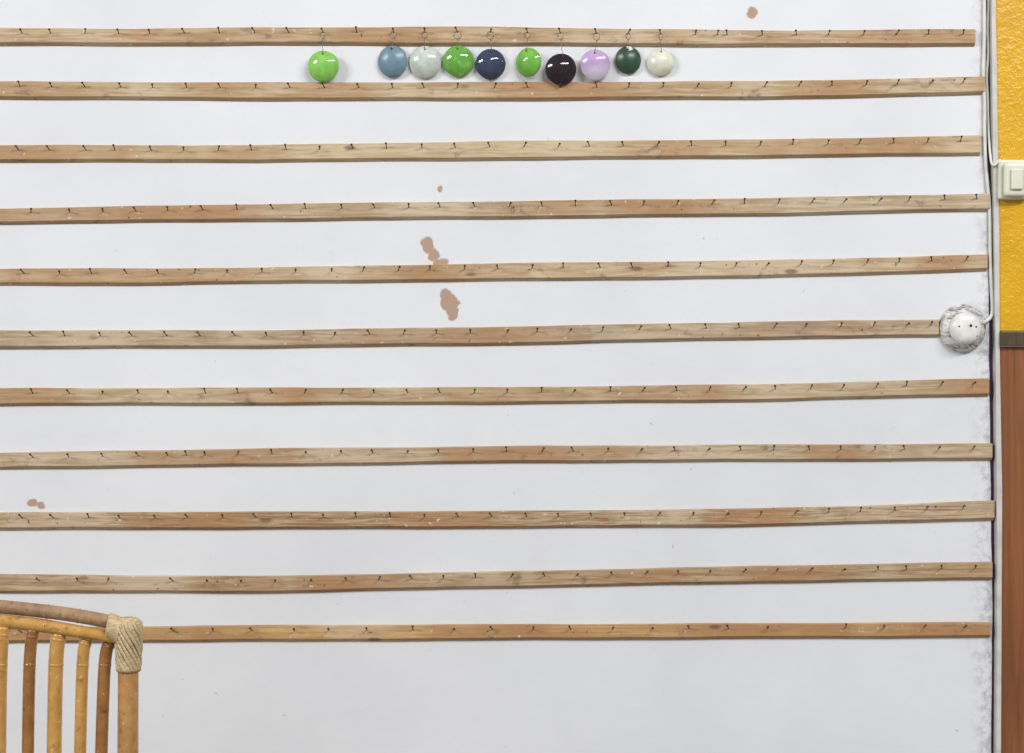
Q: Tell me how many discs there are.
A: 10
